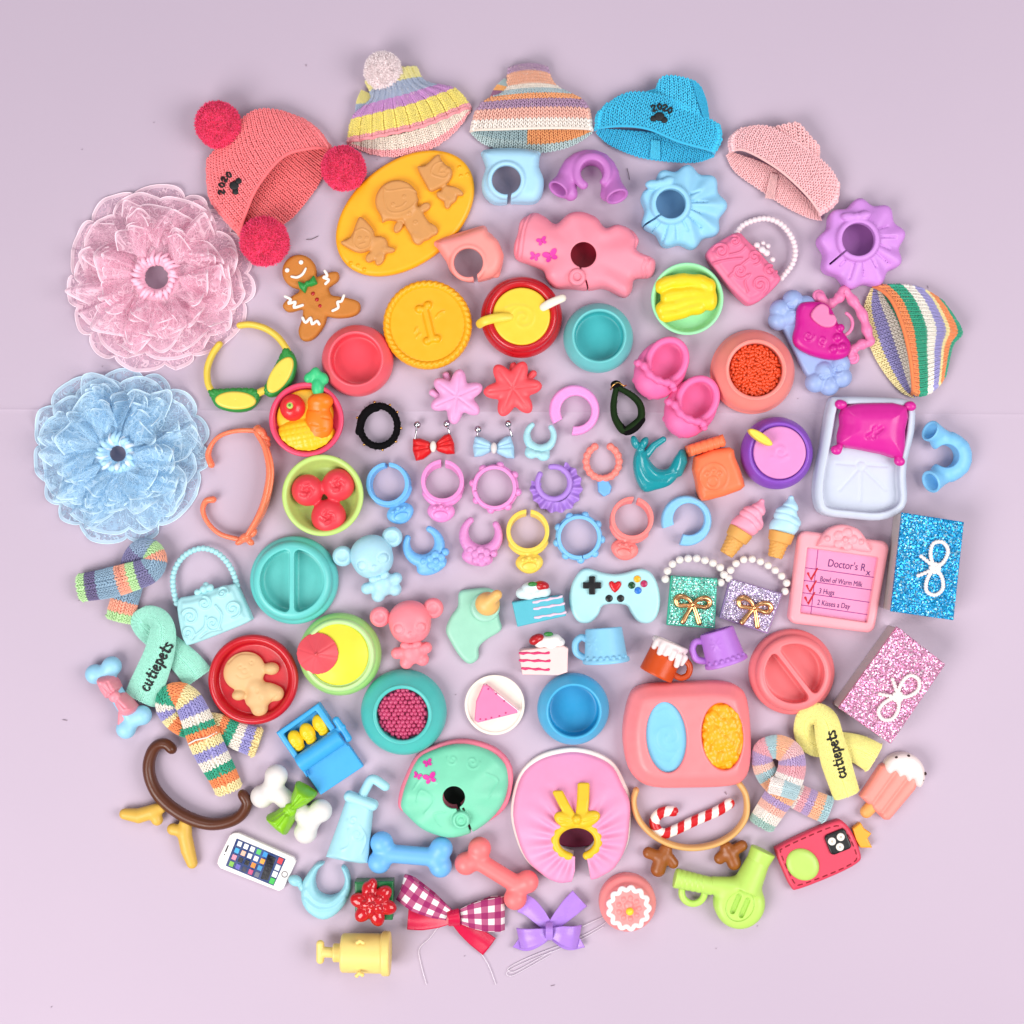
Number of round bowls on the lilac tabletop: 14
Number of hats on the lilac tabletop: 6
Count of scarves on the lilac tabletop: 5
